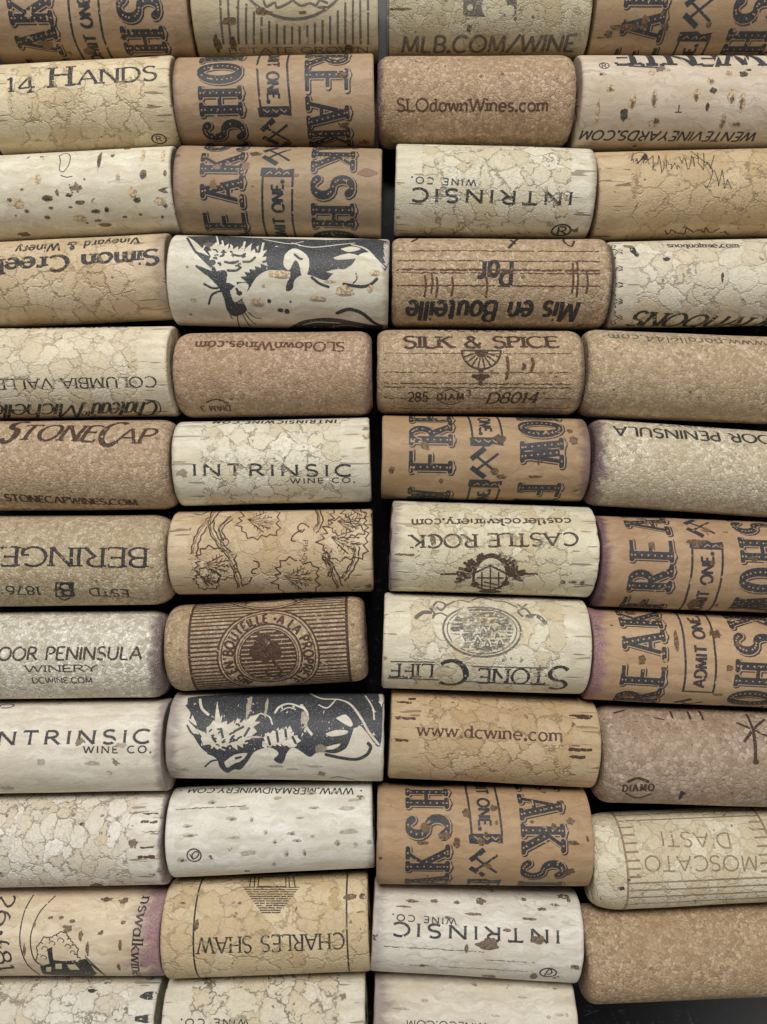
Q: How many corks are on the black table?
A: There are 47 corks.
